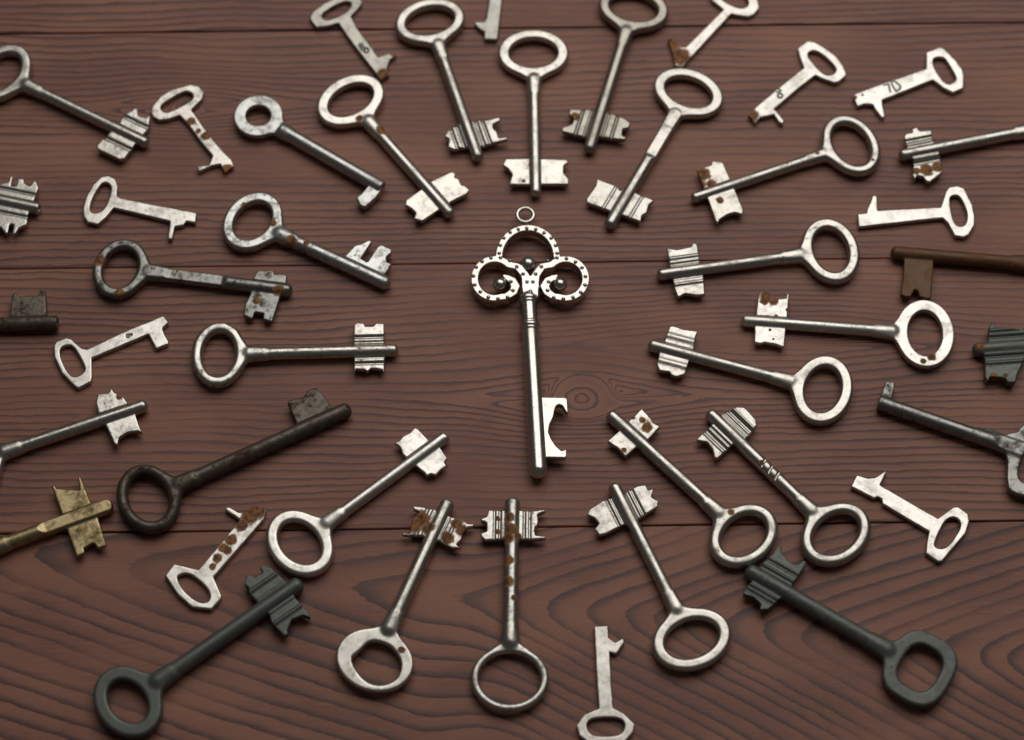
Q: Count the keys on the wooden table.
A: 44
